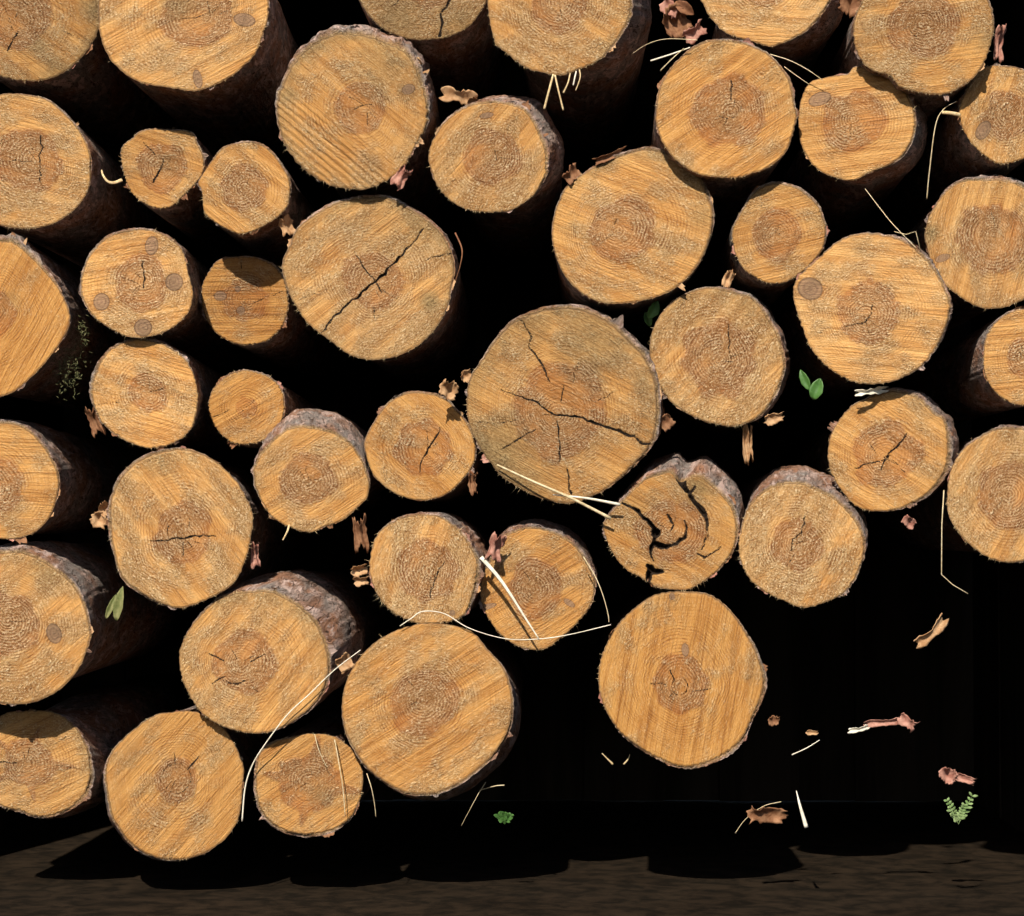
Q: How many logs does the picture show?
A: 44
